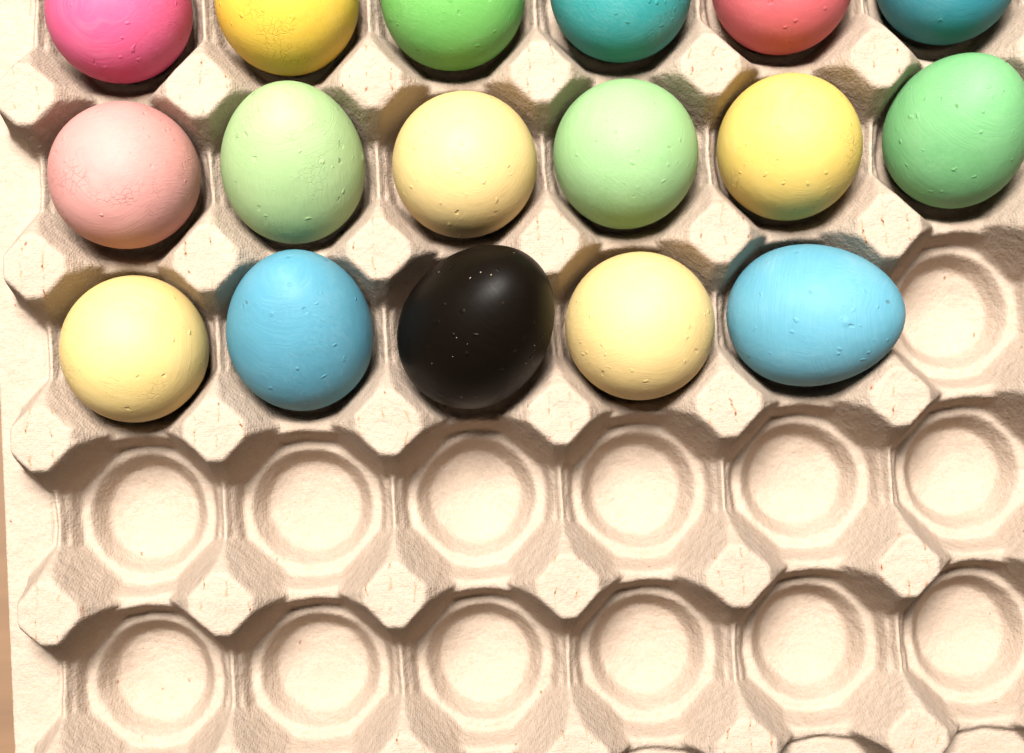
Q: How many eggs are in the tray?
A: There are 17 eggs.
